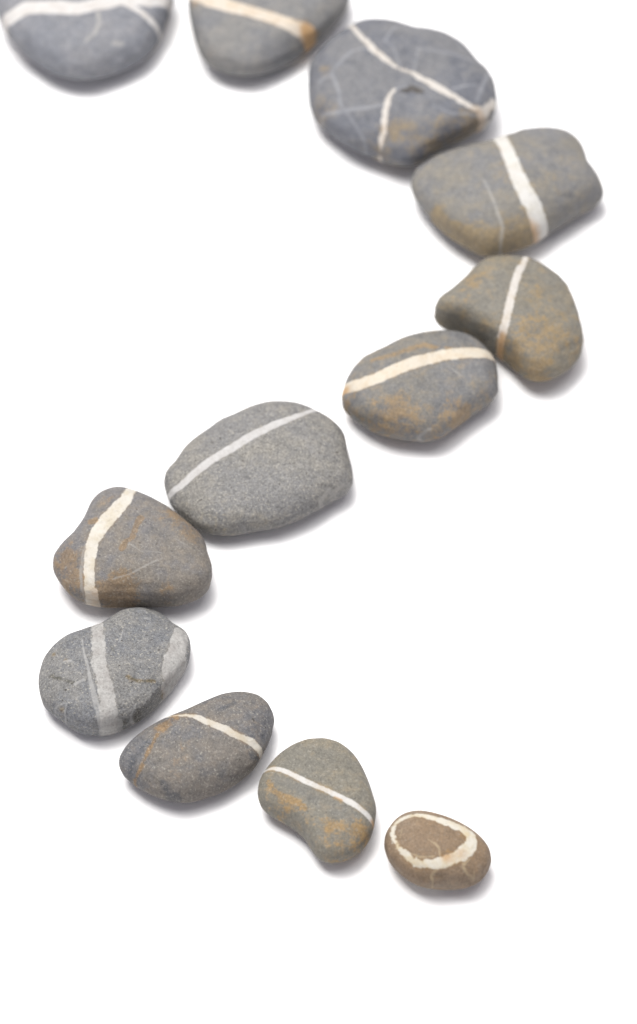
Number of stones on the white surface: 12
